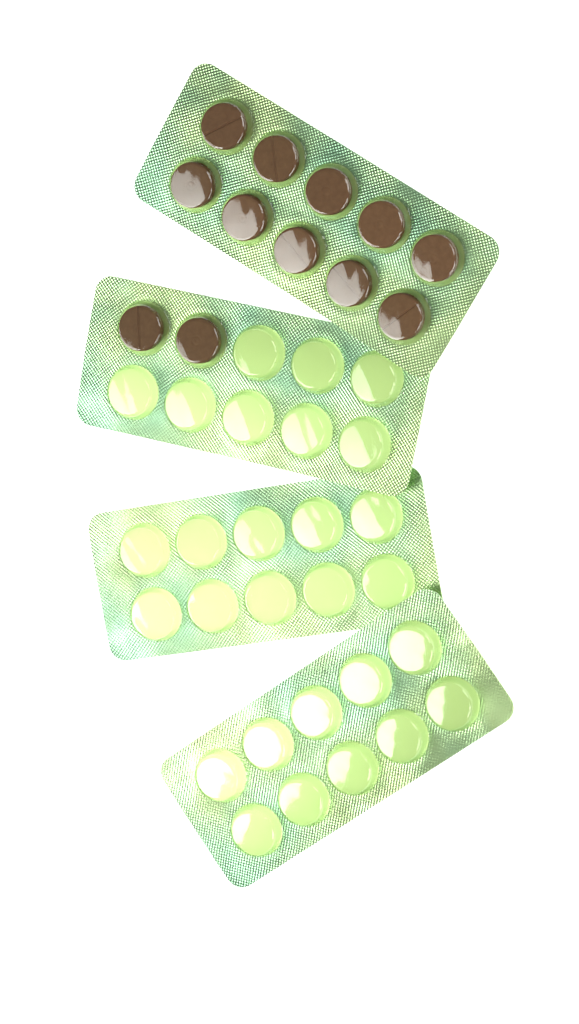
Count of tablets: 12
